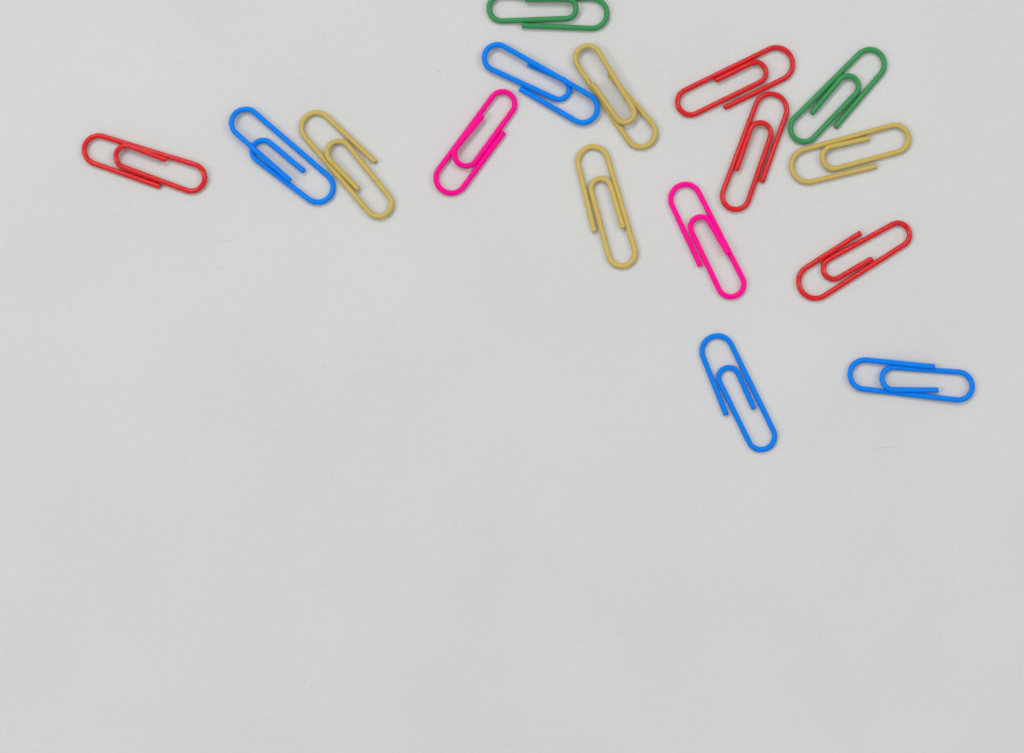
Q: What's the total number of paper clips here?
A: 16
